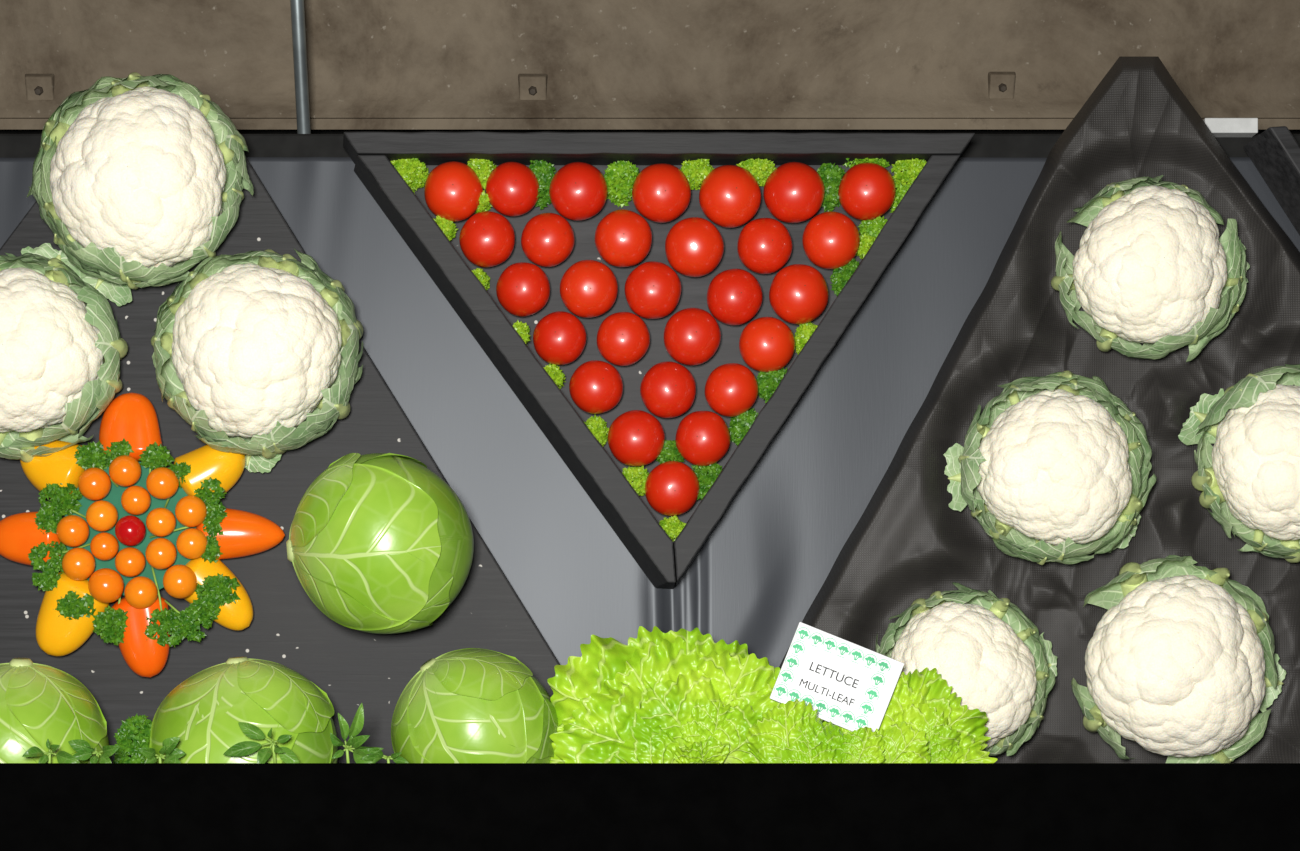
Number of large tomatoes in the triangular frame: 28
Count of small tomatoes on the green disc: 17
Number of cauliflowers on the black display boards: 8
